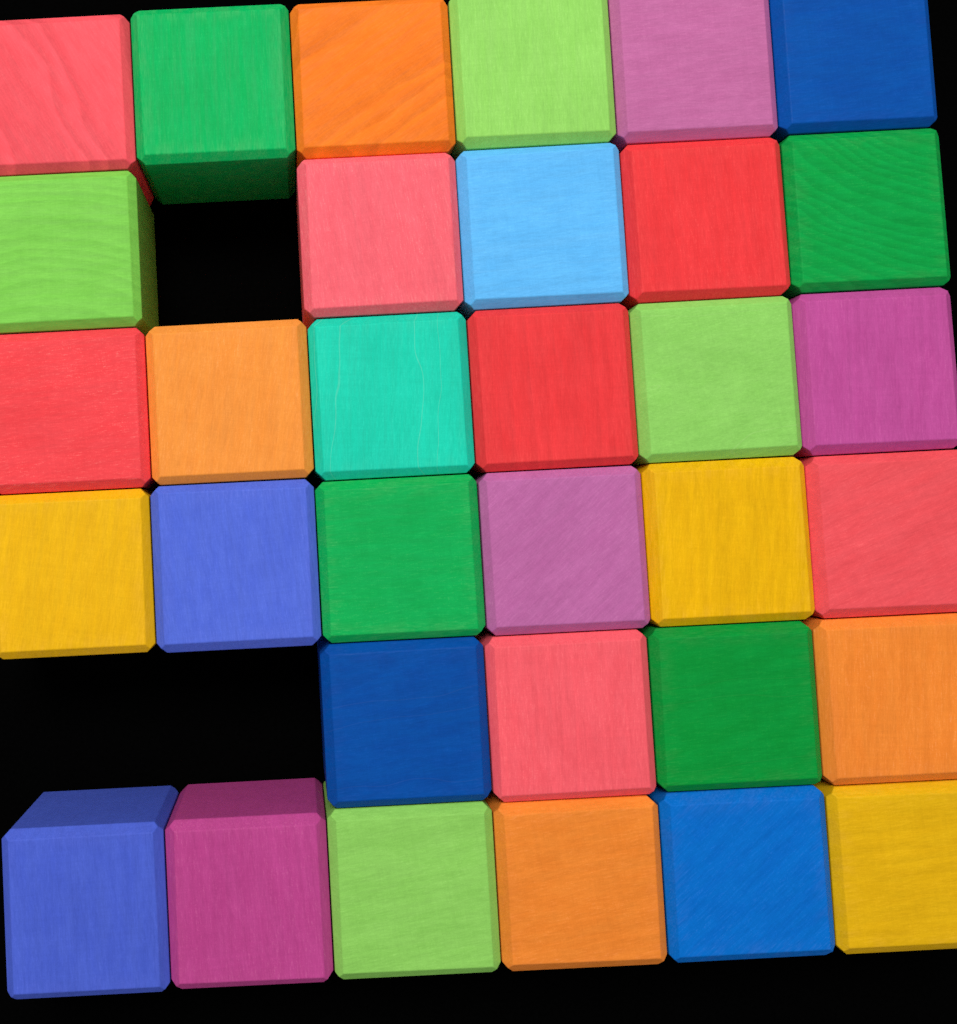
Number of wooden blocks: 33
